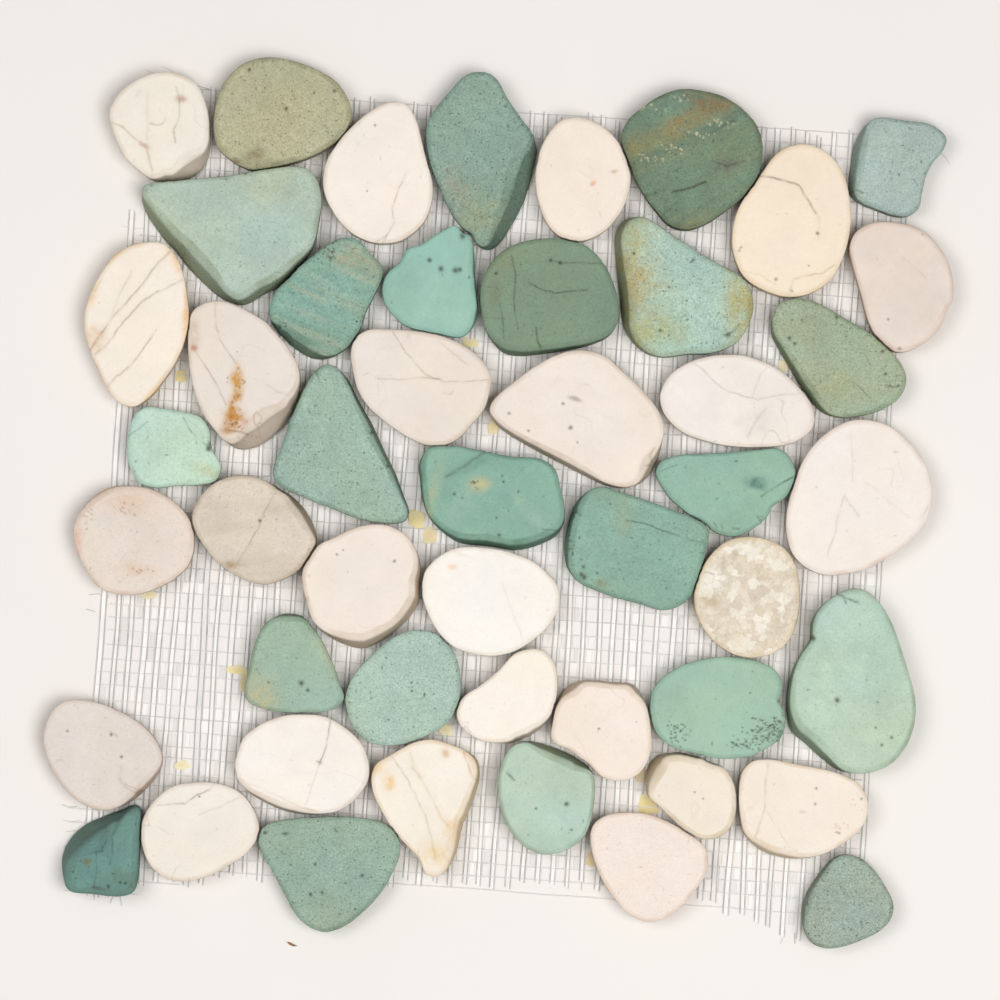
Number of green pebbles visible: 23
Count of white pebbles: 25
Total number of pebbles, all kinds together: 48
